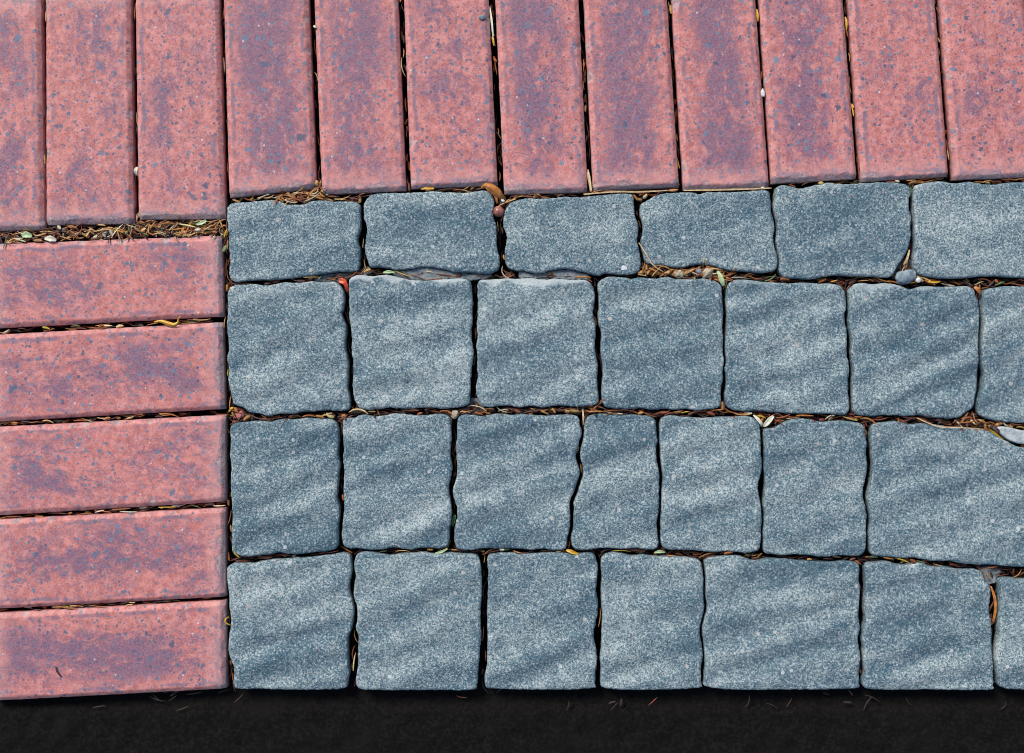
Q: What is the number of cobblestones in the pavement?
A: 27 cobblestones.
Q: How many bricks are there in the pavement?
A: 17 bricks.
